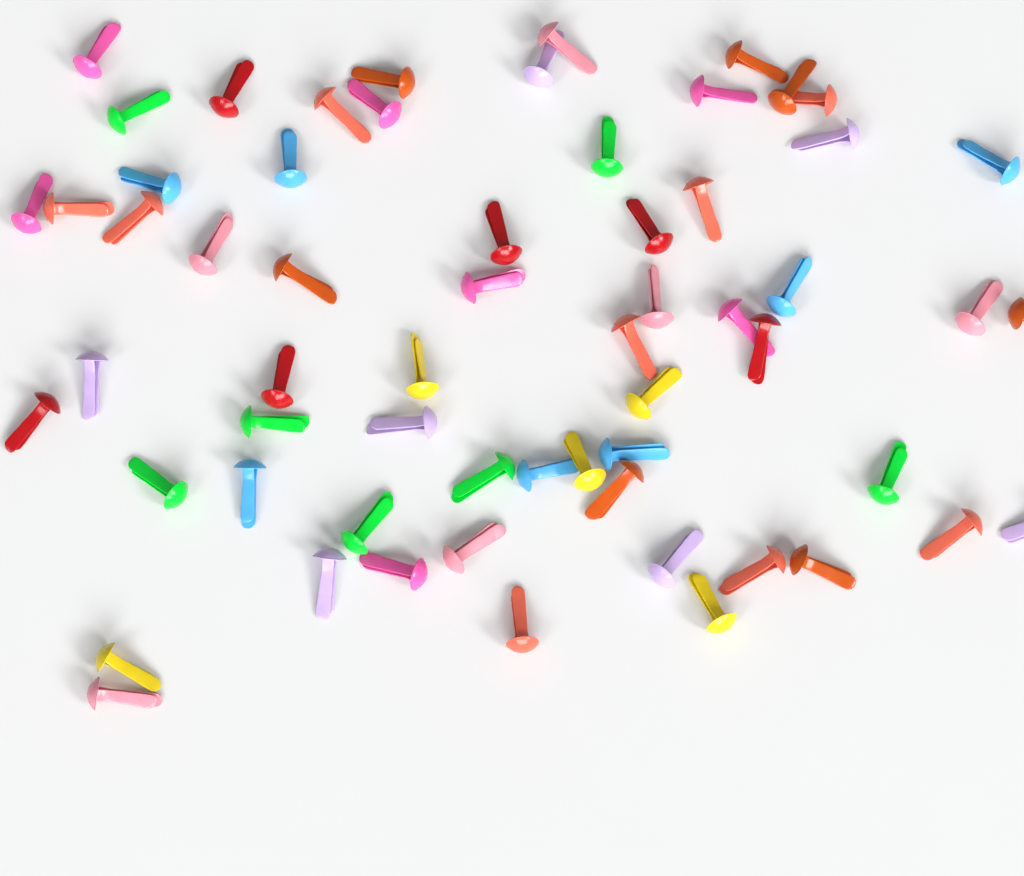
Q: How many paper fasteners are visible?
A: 61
